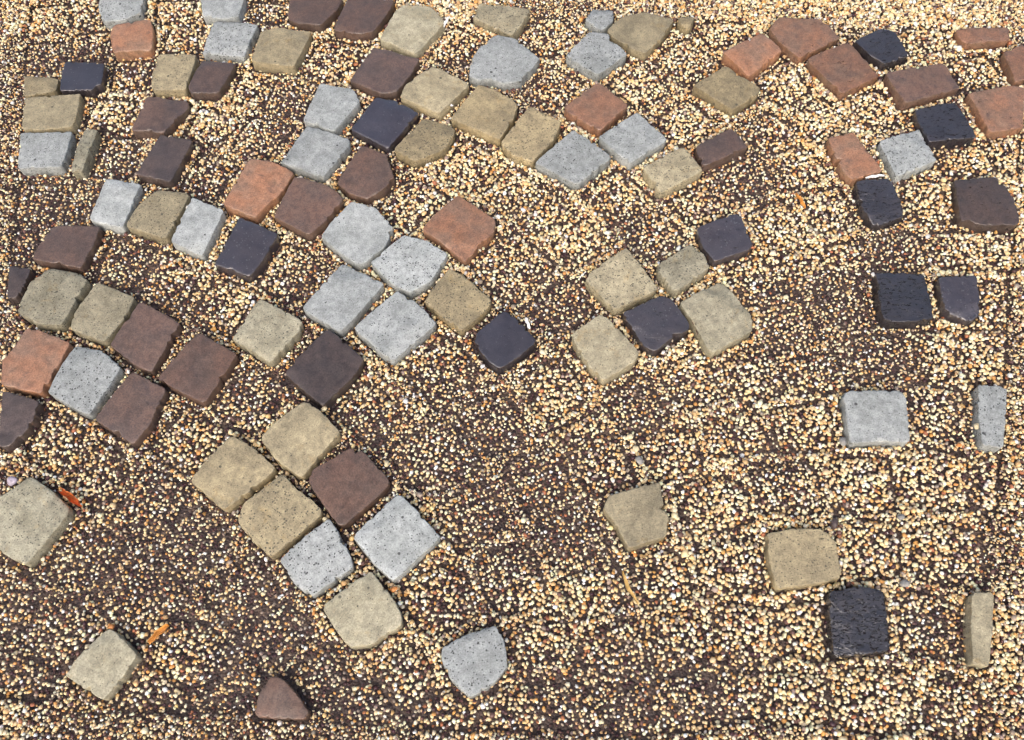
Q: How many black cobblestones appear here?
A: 12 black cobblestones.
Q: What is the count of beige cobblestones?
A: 33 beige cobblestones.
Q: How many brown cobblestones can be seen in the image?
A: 32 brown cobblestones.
